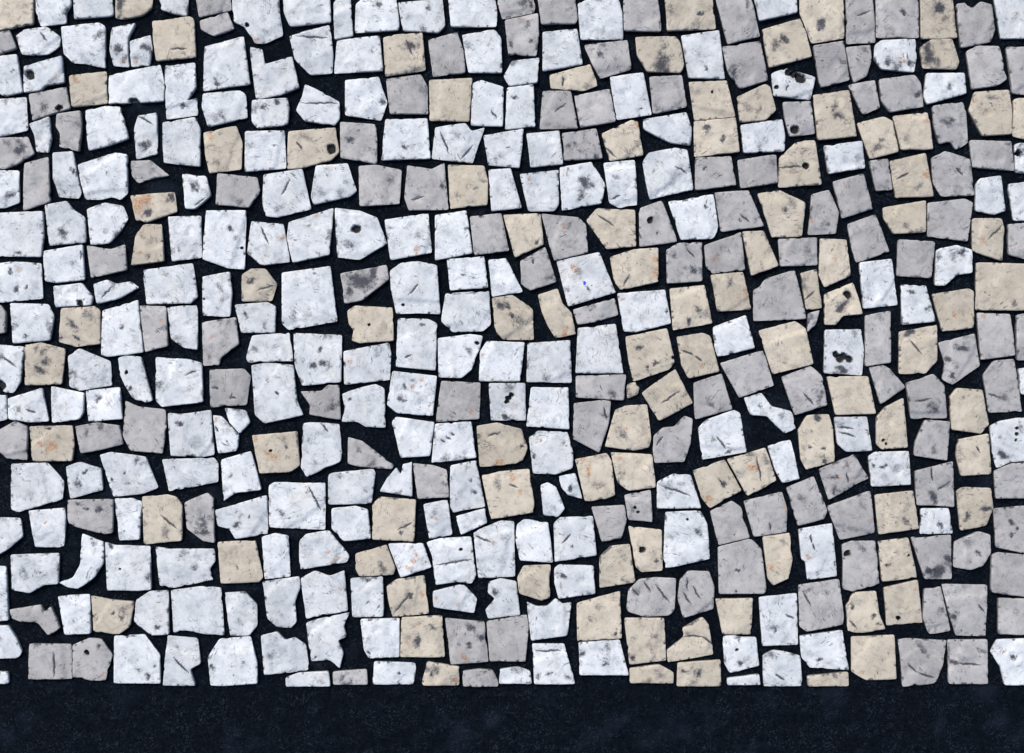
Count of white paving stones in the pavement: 197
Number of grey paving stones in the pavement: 117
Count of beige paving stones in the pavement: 94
